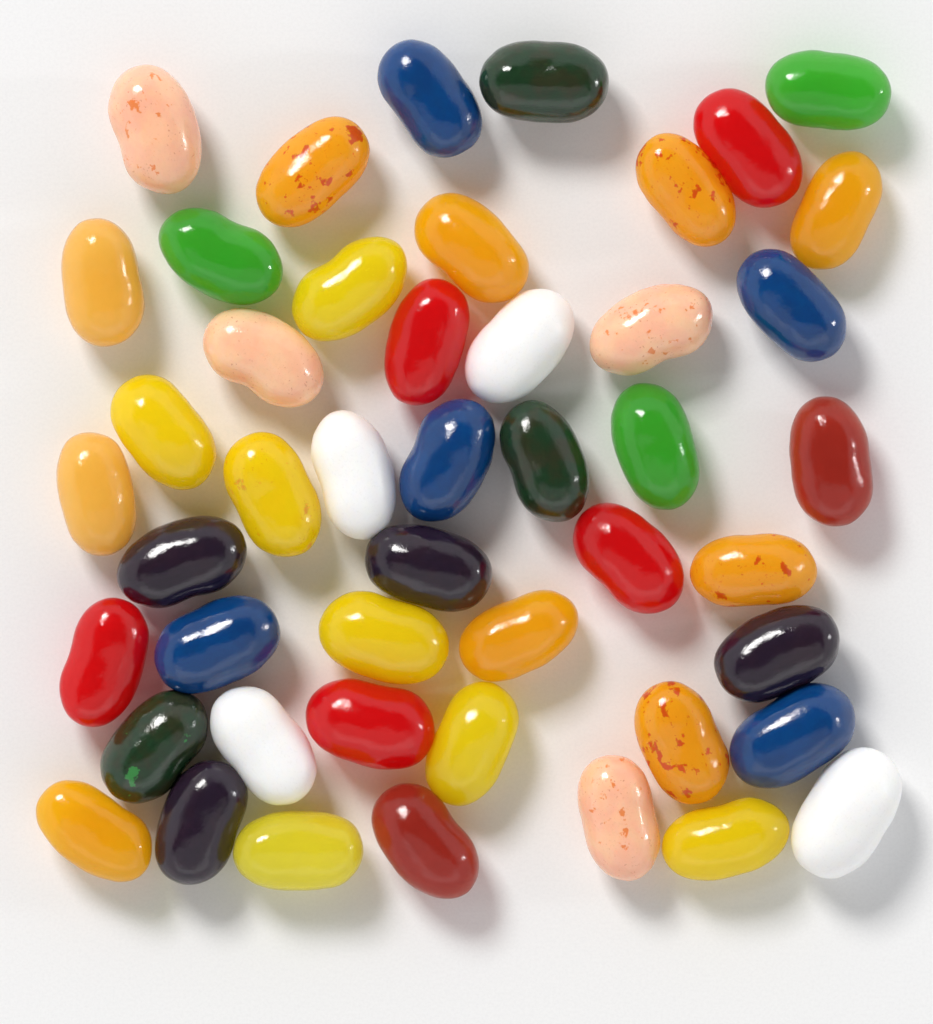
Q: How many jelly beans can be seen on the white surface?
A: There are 47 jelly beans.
